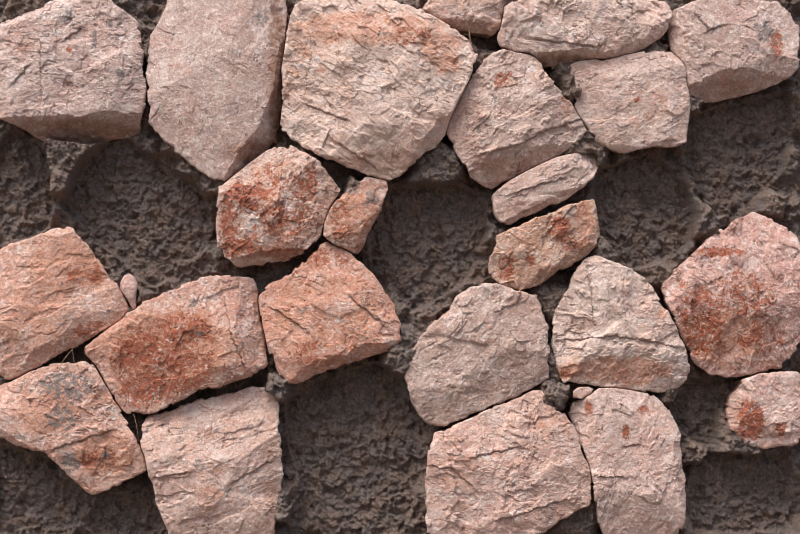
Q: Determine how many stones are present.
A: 25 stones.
